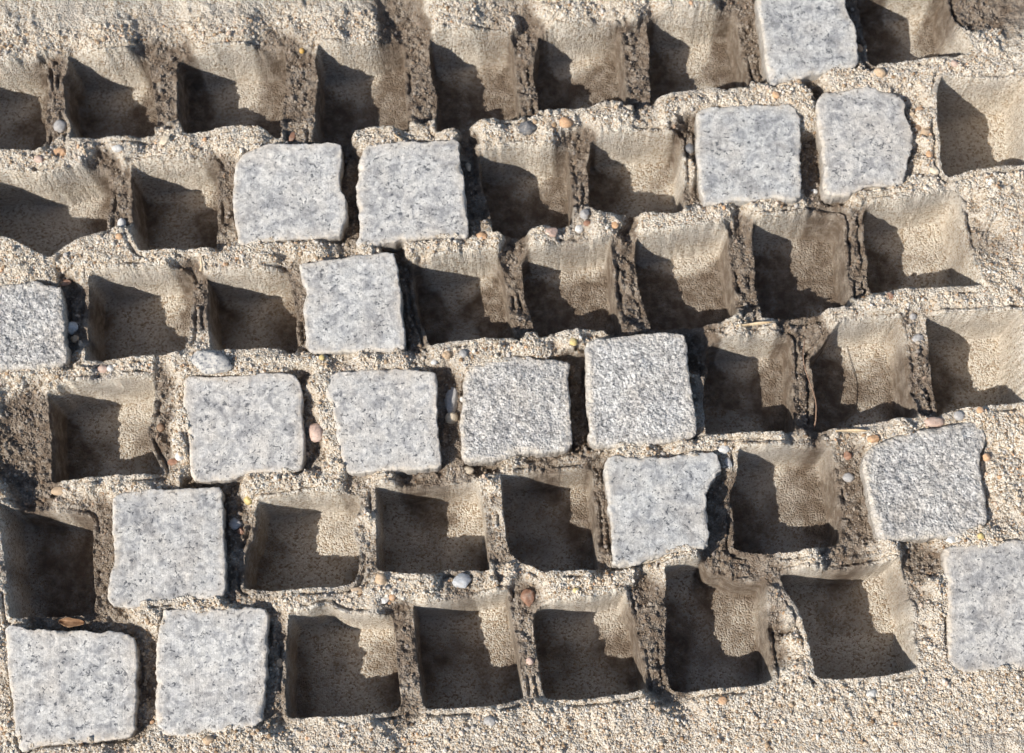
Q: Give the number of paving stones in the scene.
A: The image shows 17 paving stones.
